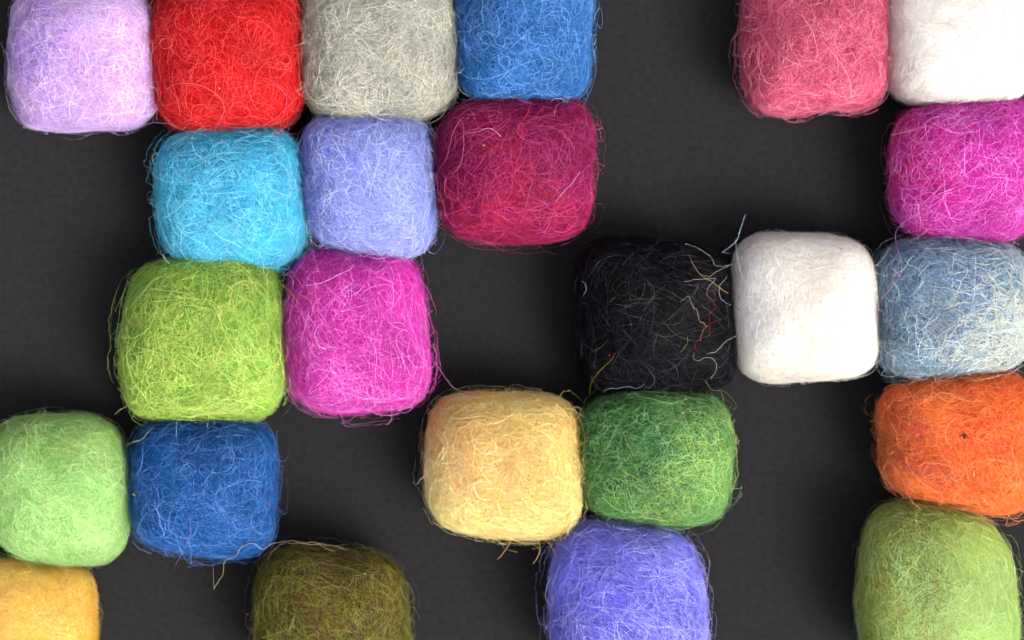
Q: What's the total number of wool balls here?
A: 24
